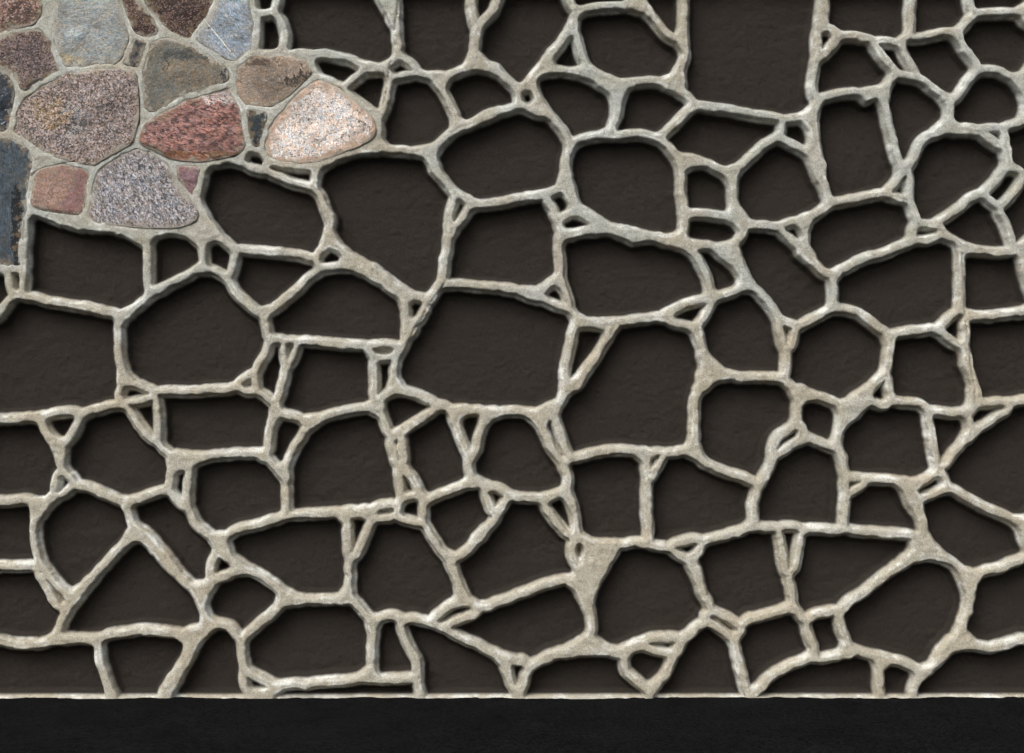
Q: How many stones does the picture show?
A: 18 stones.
